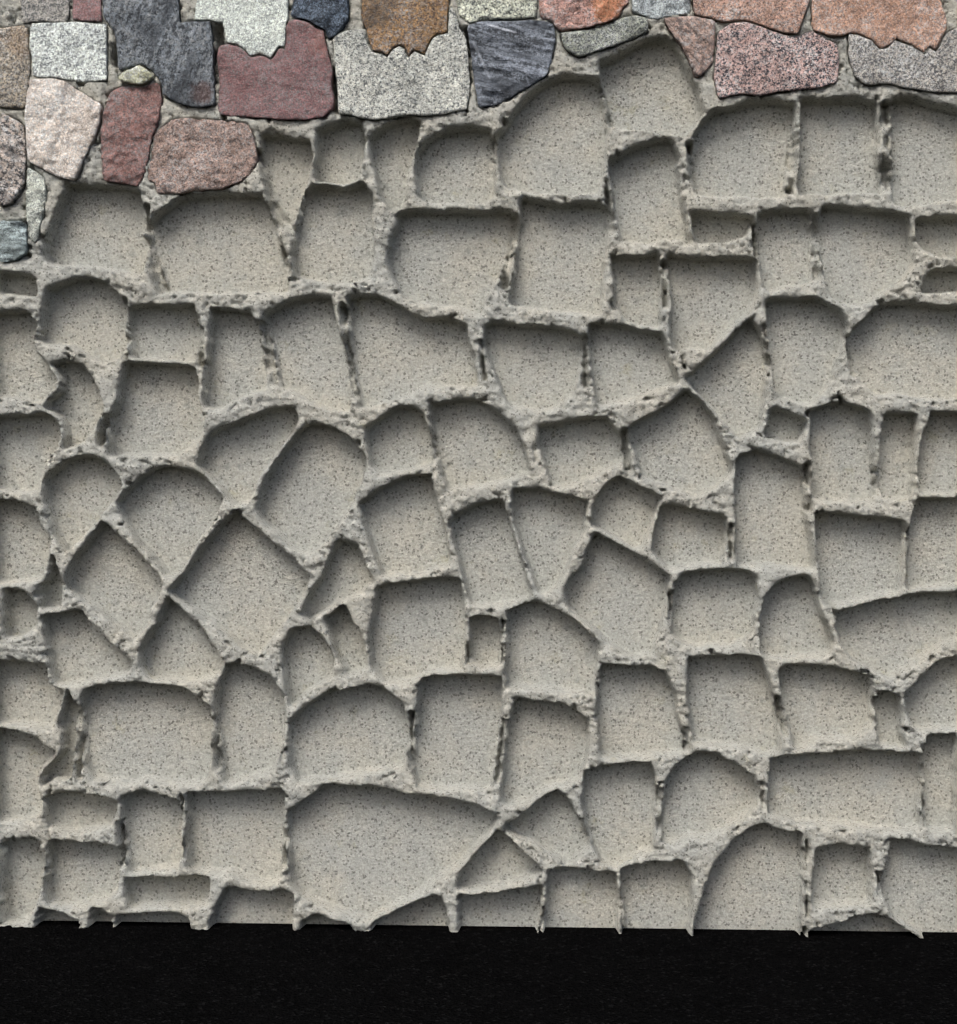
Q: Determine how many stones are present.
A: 27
